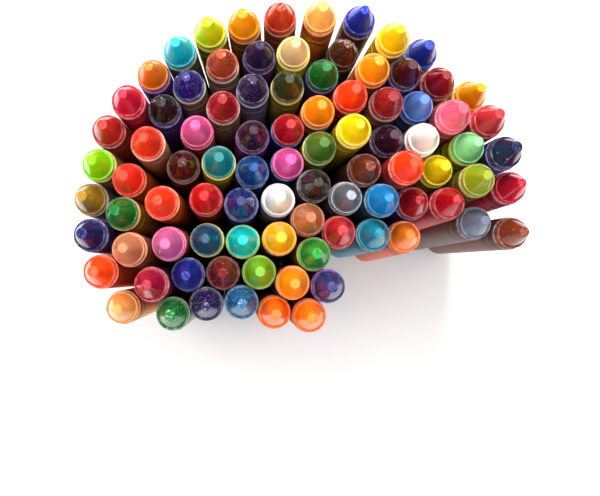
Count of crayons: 89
